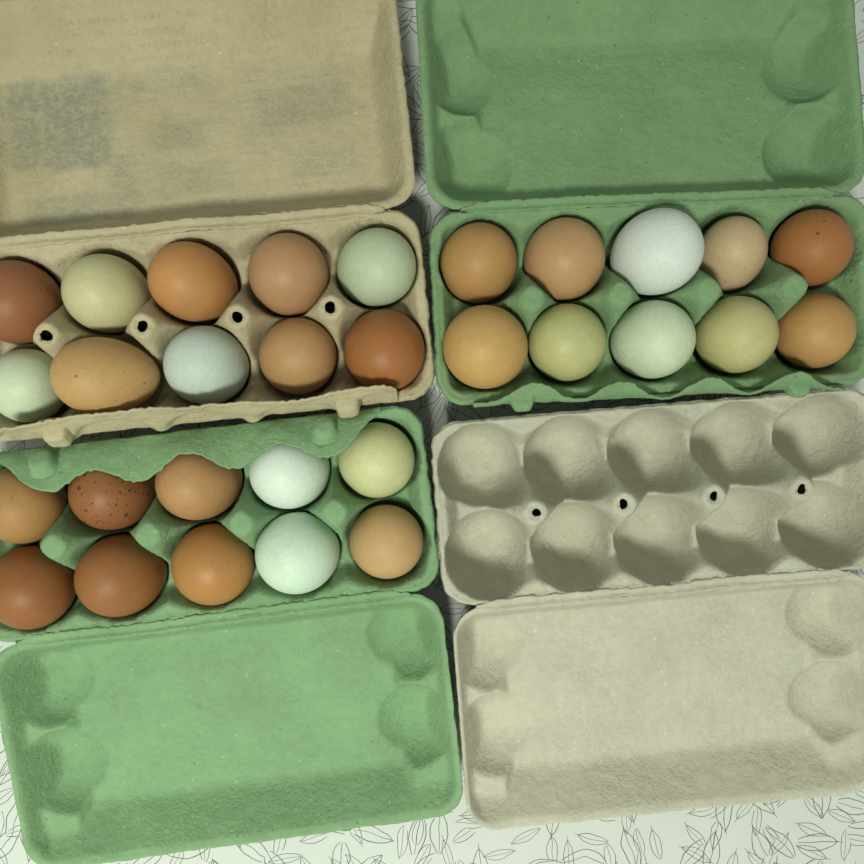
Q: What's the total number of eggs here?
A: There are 30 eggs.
